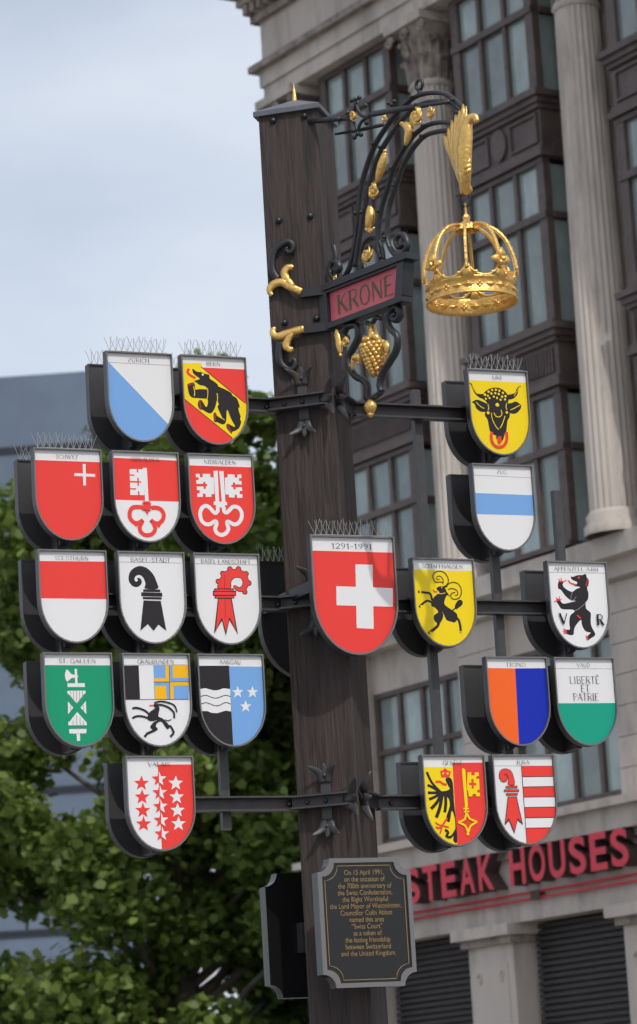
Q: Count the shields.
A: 21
